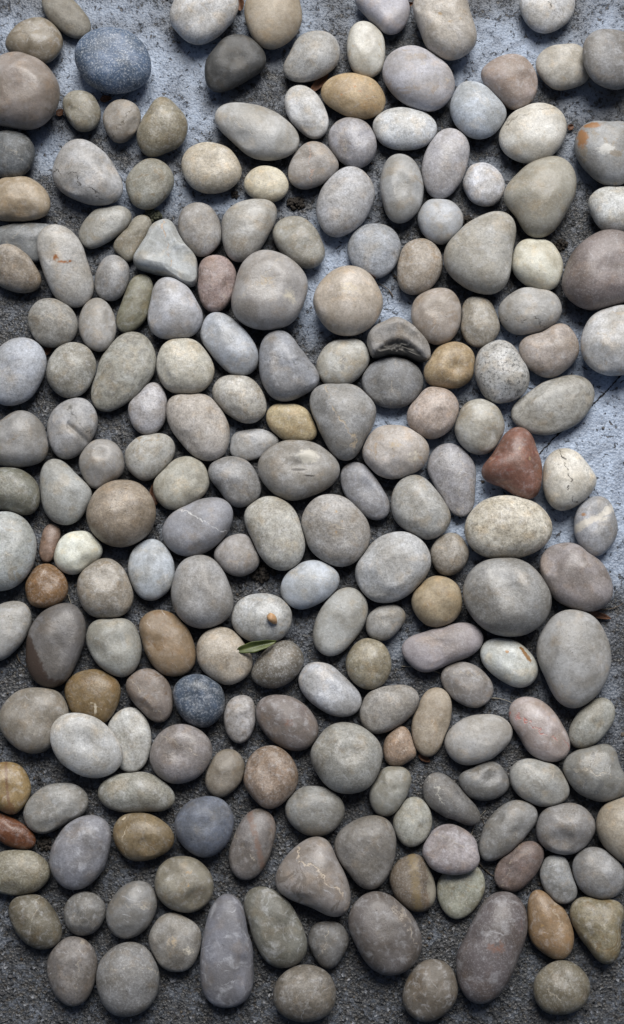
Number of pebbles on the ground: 200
